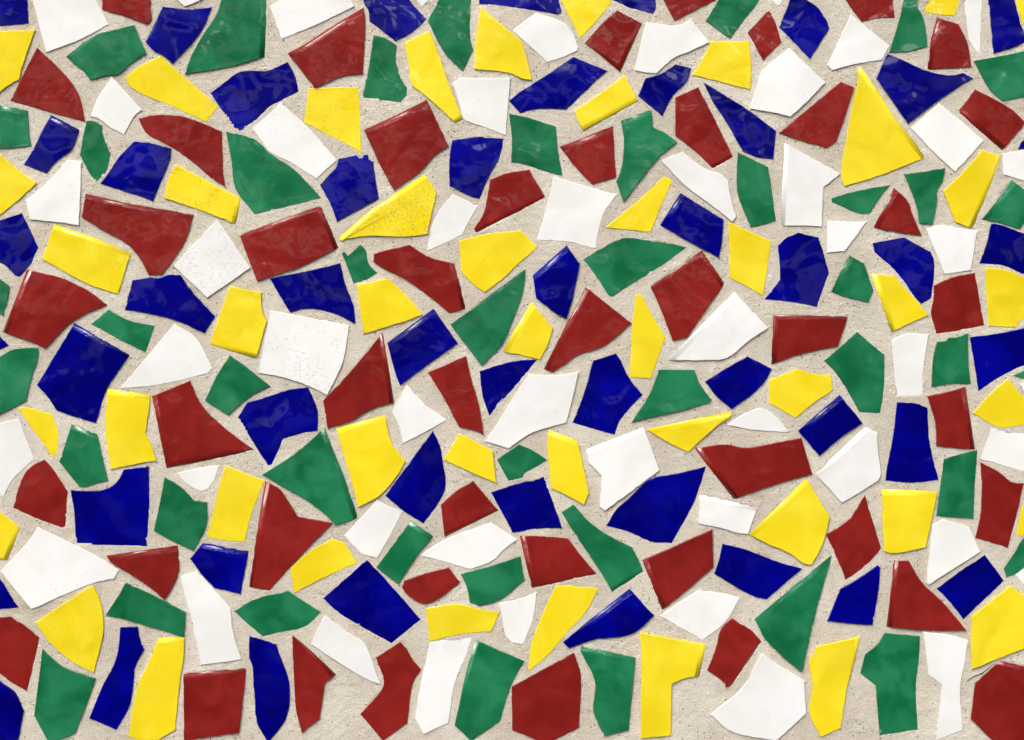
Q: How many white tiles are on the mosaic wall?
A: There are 49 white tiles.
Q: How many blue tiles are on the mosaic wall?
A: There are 49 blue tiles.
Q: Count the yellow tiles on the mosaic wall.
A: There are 46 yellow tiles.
